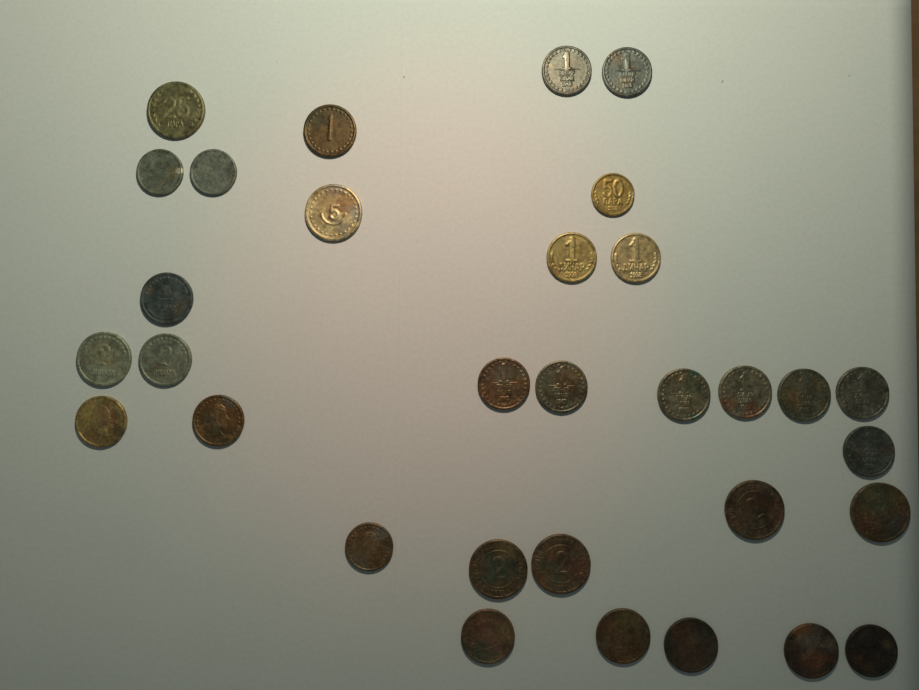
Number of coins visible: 32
